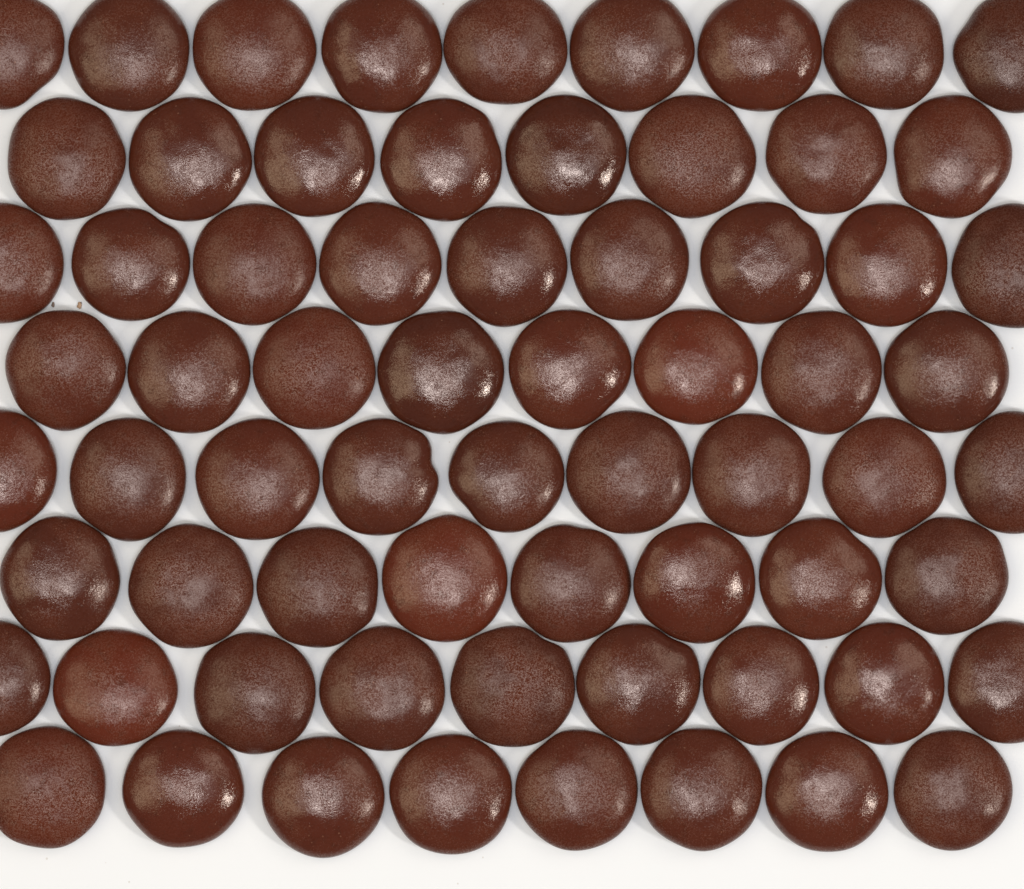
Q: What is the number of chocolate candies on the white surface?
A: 68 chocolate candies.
